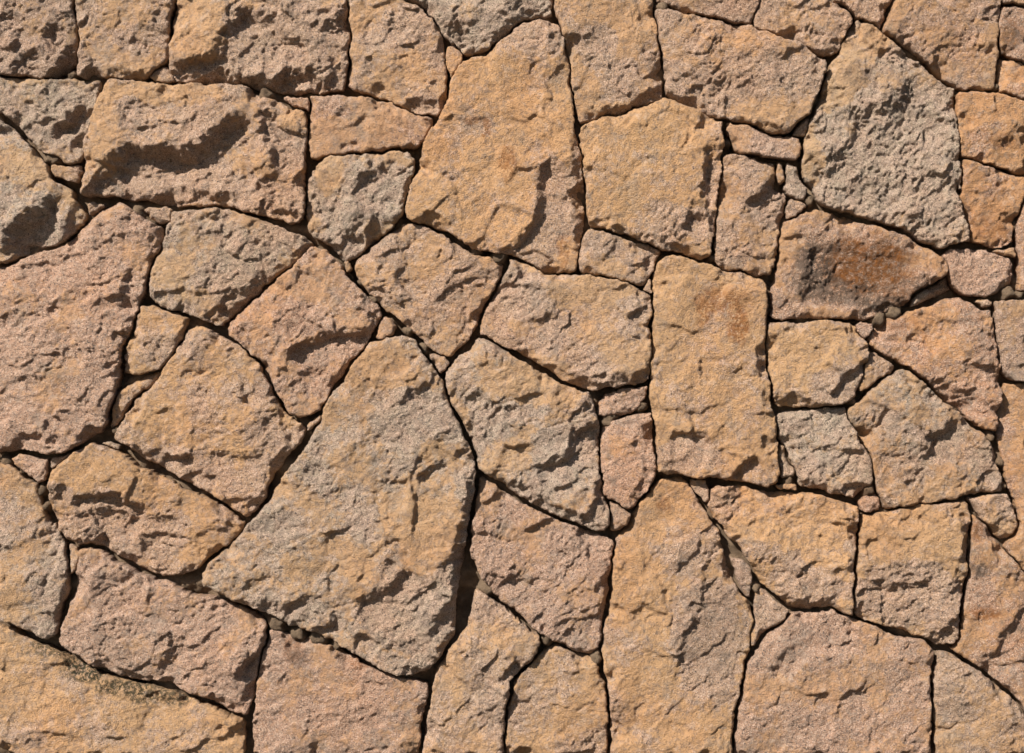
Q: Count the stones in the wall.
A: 95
